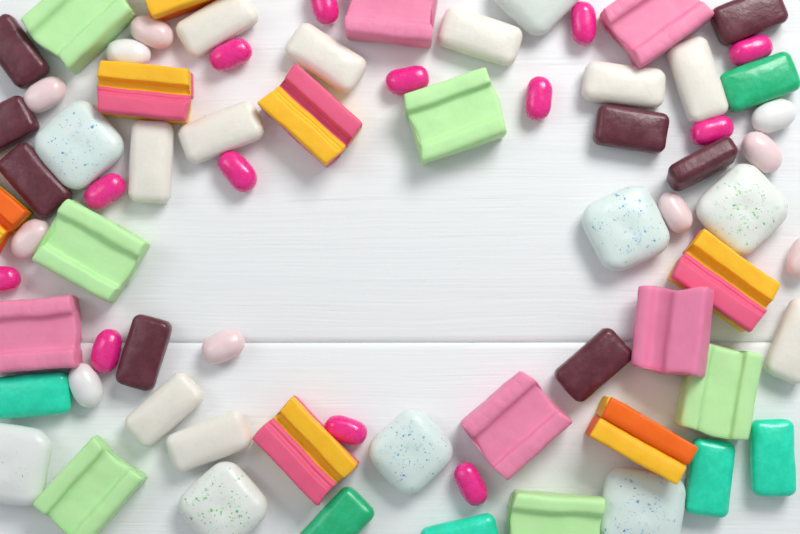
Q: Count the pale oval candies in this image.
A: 10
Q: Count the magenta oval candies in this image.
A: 13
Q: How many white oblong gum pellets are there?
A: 10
